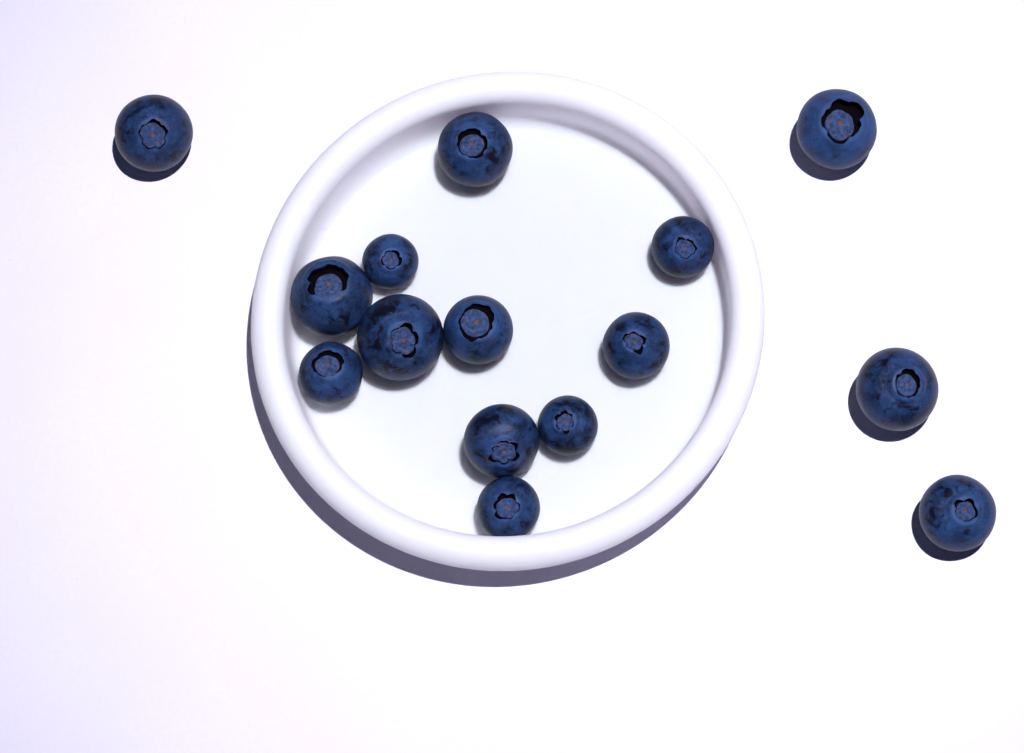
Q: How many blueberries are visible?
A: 15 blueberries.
